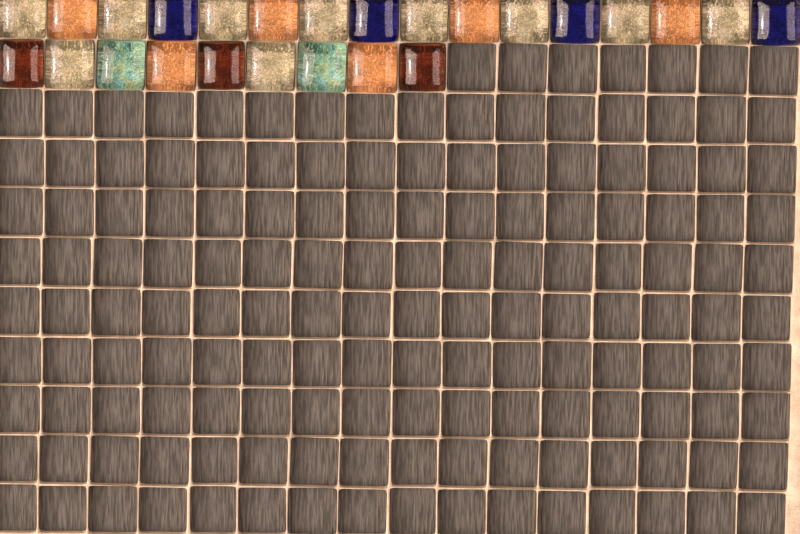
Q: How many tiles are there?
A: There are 25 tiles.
